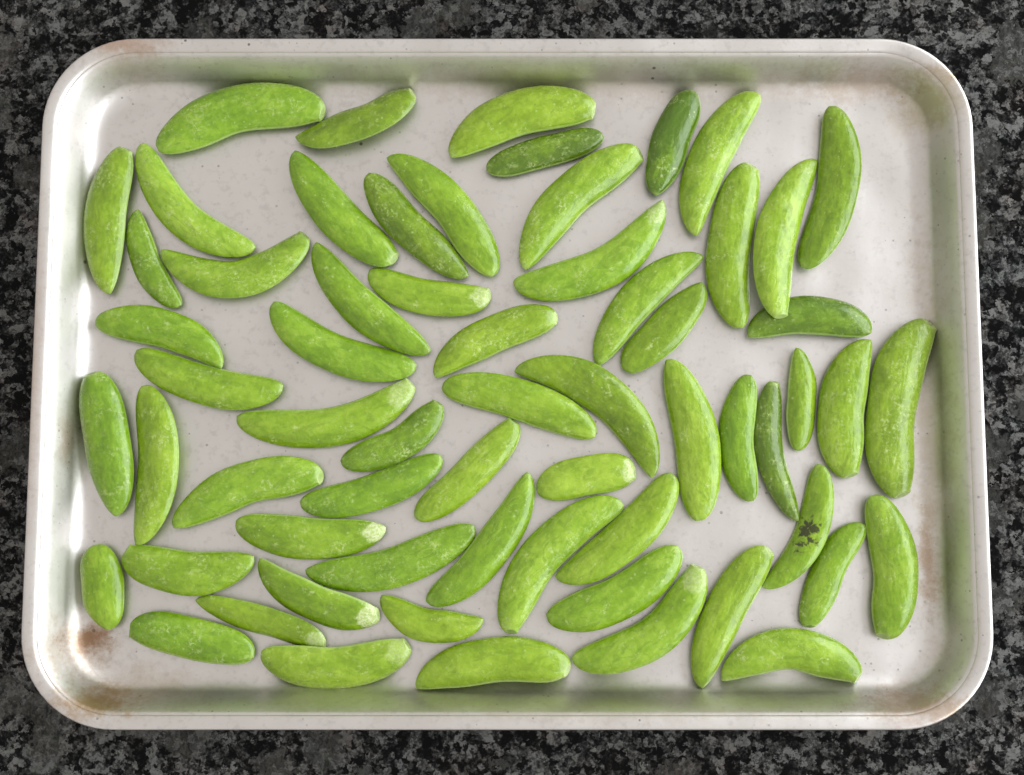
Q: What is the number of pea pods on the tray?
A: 63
